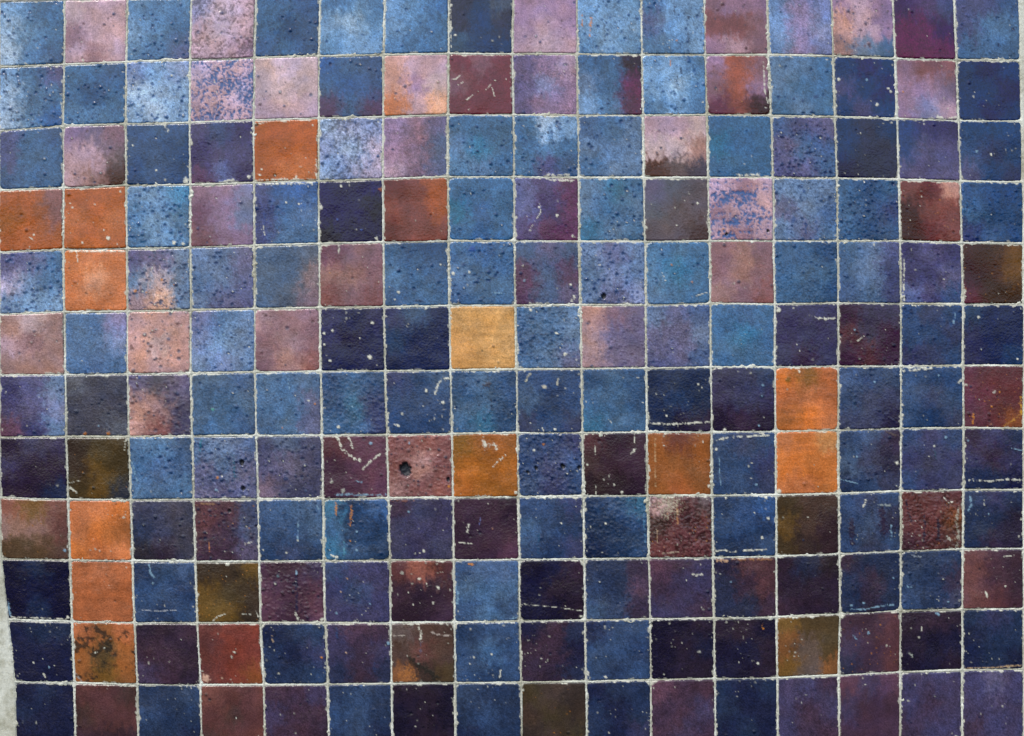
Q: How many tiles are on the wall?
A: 192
